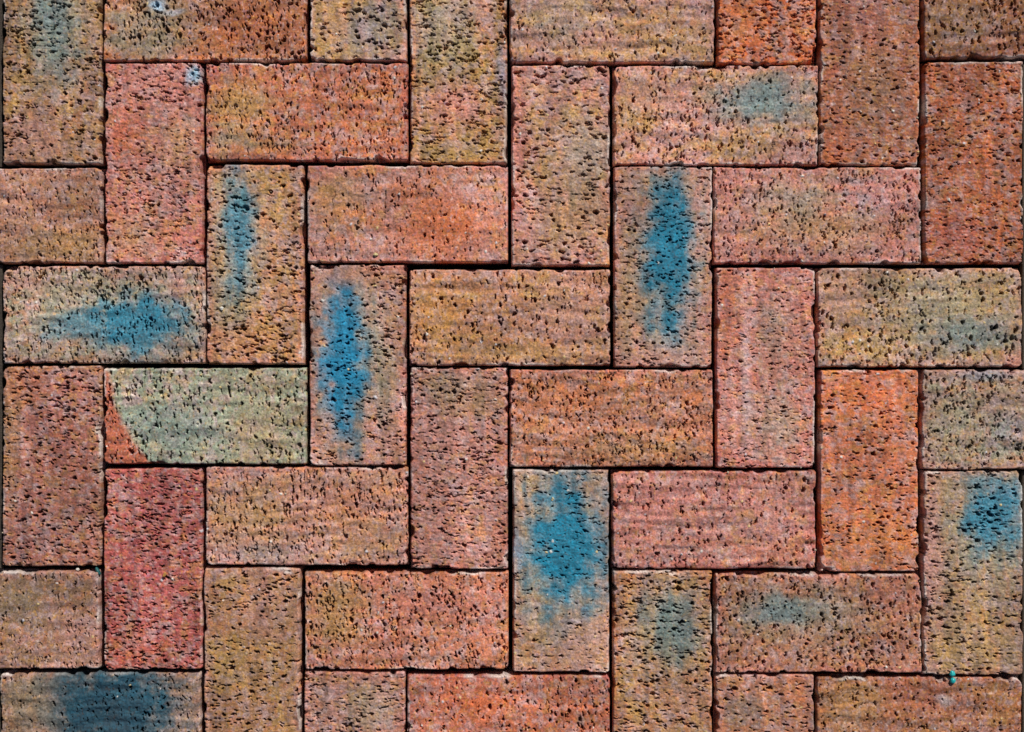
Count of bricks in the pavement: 44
